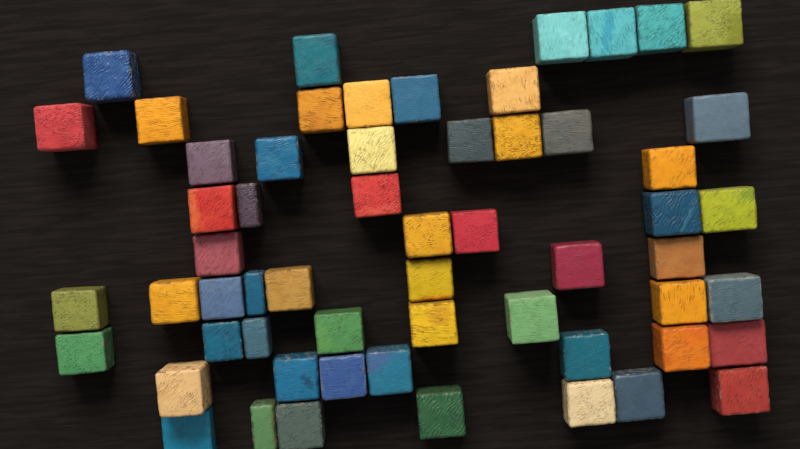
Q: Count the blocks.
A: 58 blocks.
